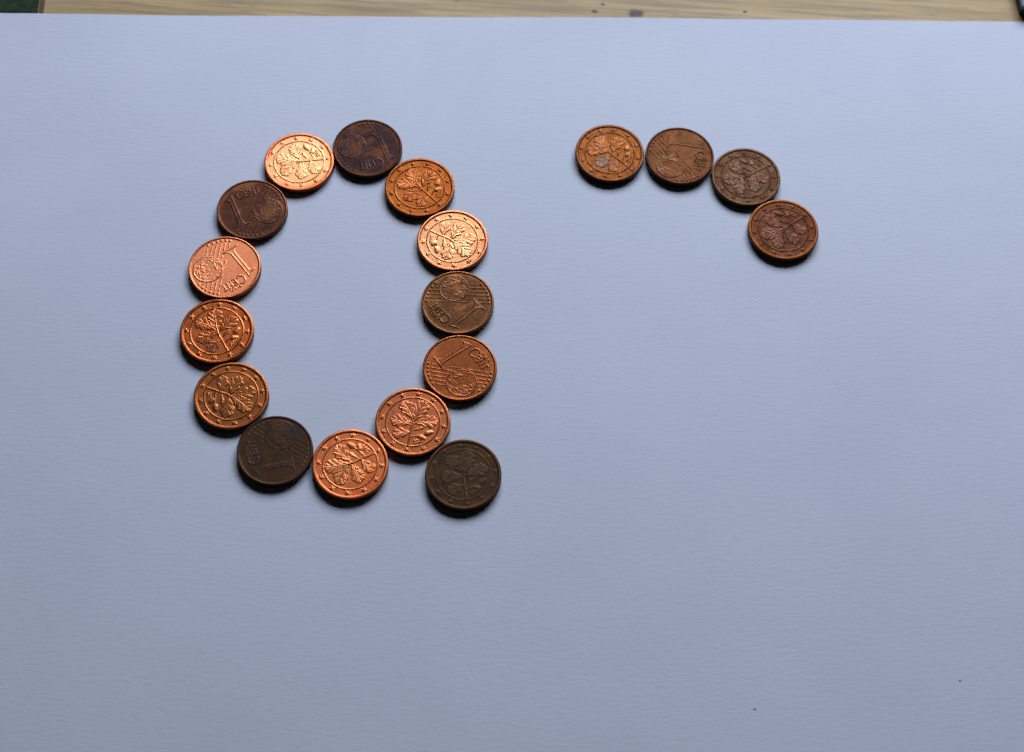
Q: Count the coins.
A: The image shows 18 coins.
